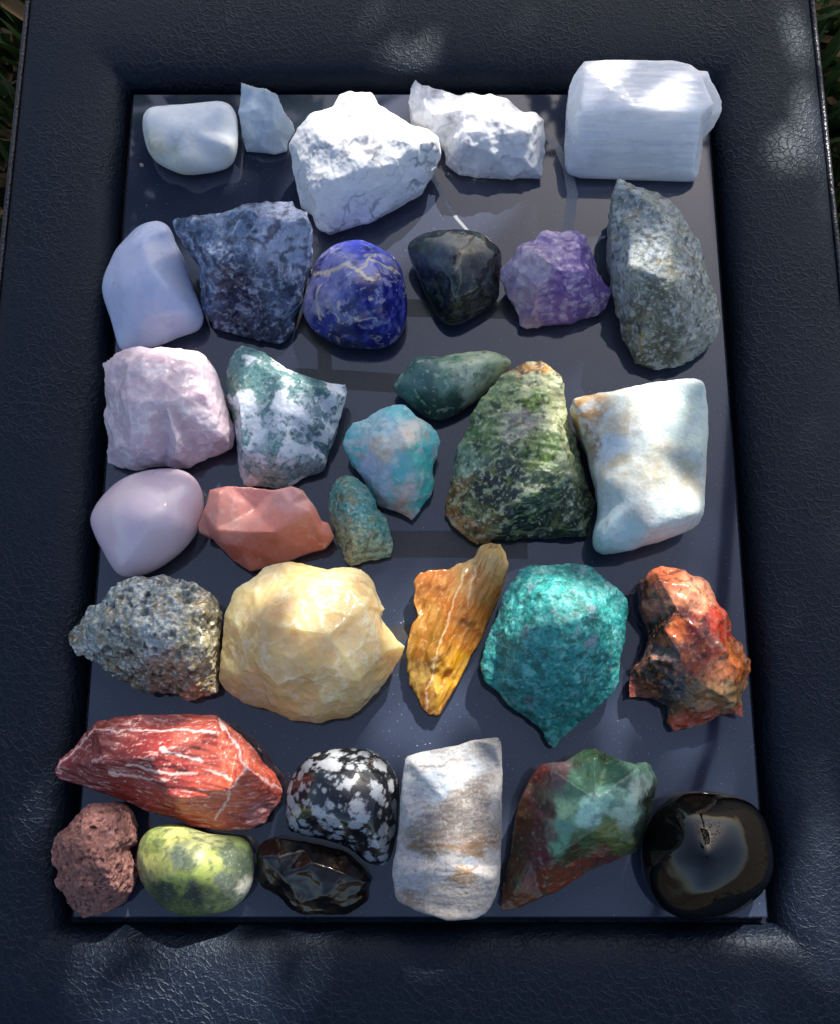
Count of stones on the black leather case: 33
